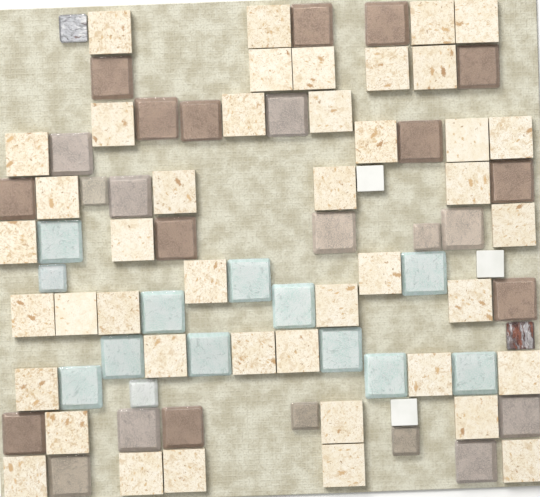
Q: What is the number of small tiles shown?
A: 11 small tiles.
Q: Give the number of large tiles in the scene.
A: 76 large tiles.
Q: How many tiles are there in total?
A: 87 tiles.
